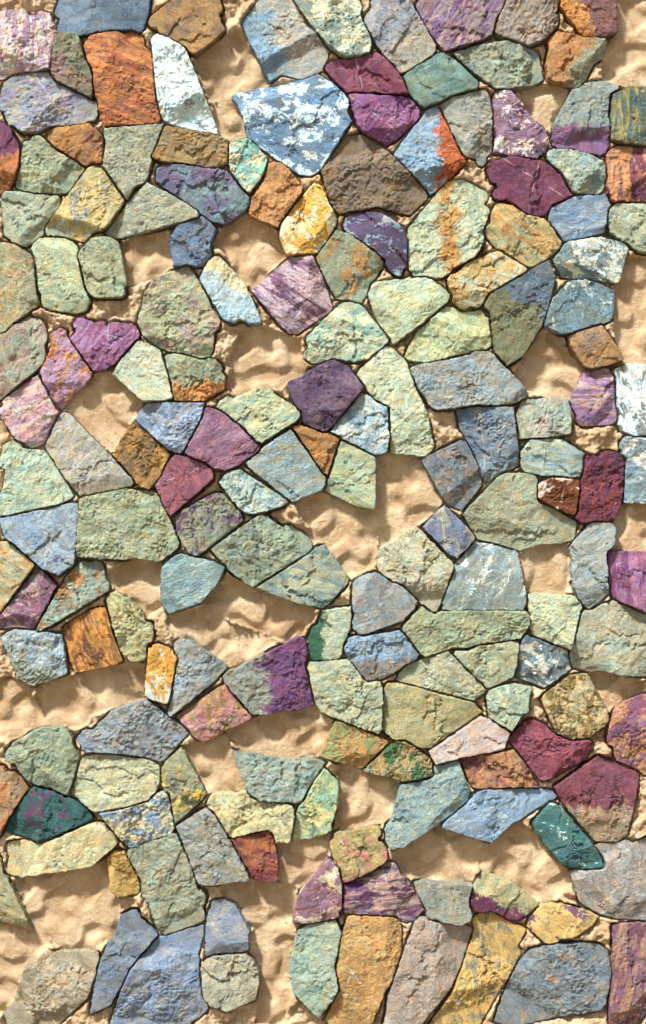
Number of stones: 170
